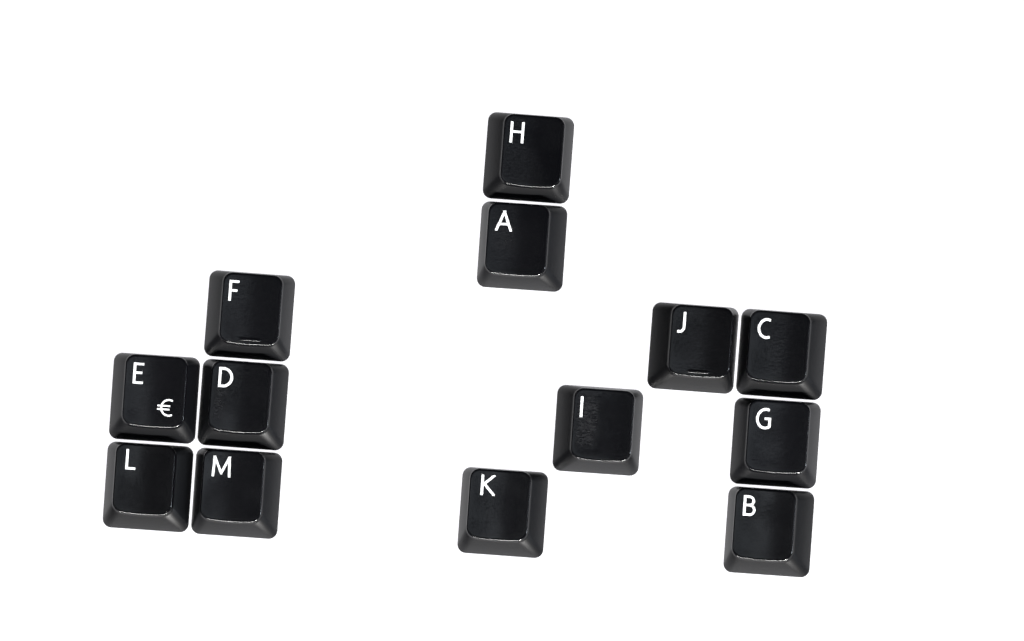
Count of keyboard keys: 13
